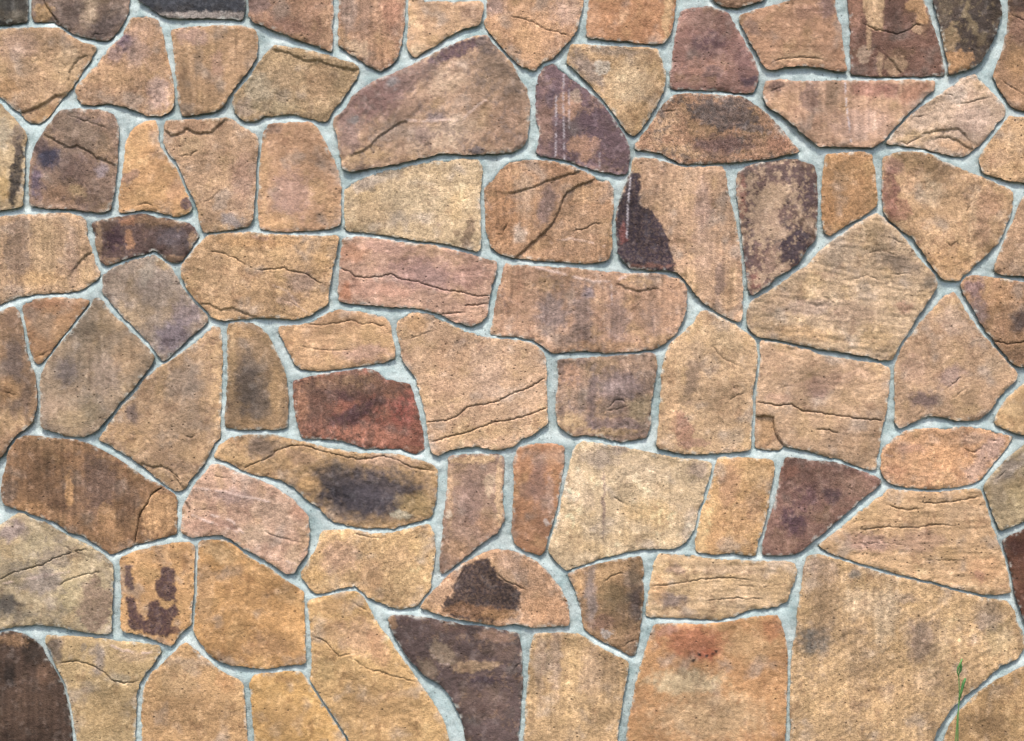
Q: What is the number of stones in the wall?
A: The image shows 87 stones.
